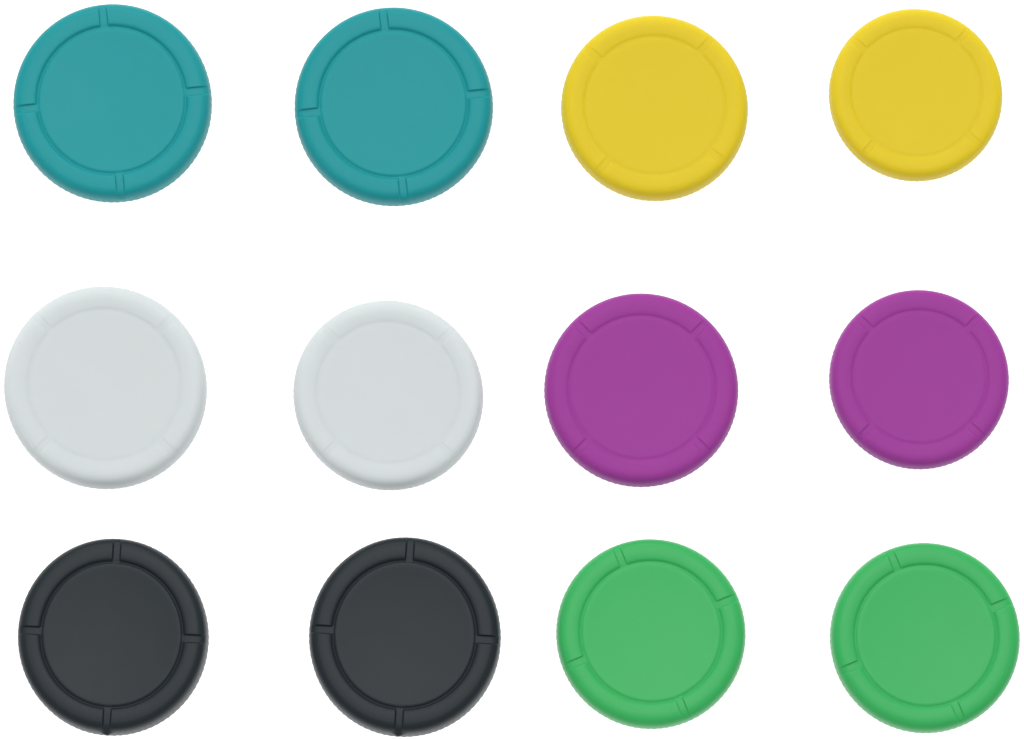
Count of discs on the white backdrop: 12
